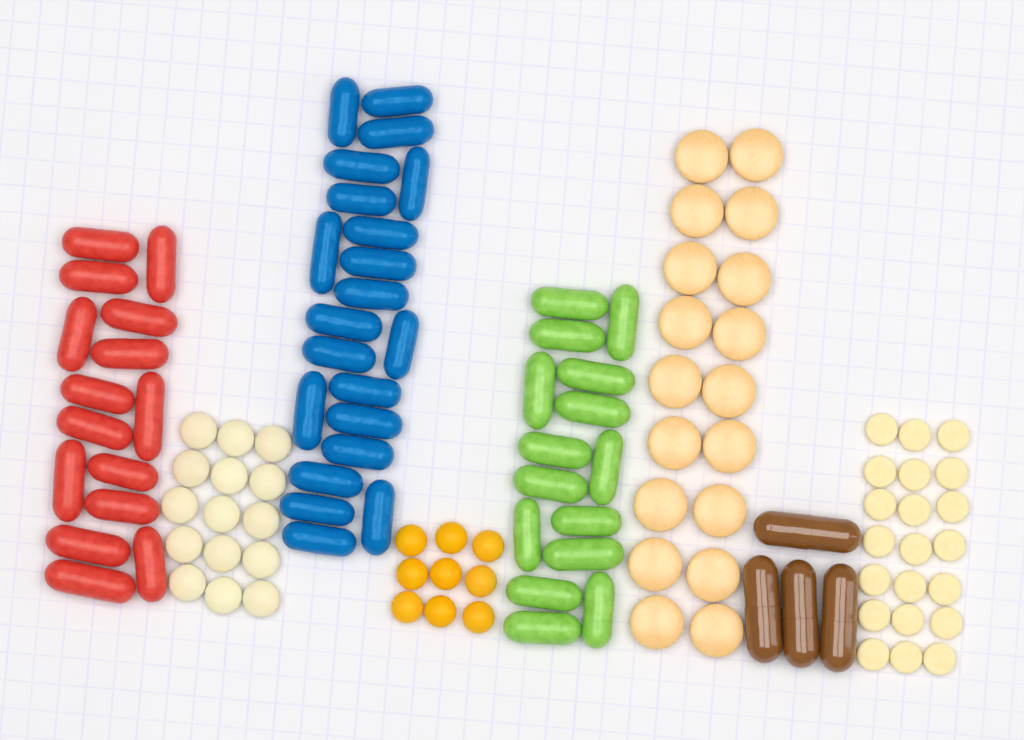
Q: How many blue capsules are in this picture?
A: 21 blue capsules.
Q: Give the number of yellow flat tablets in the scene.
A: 21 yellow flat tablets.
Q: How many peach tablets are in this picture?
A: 18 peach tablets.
